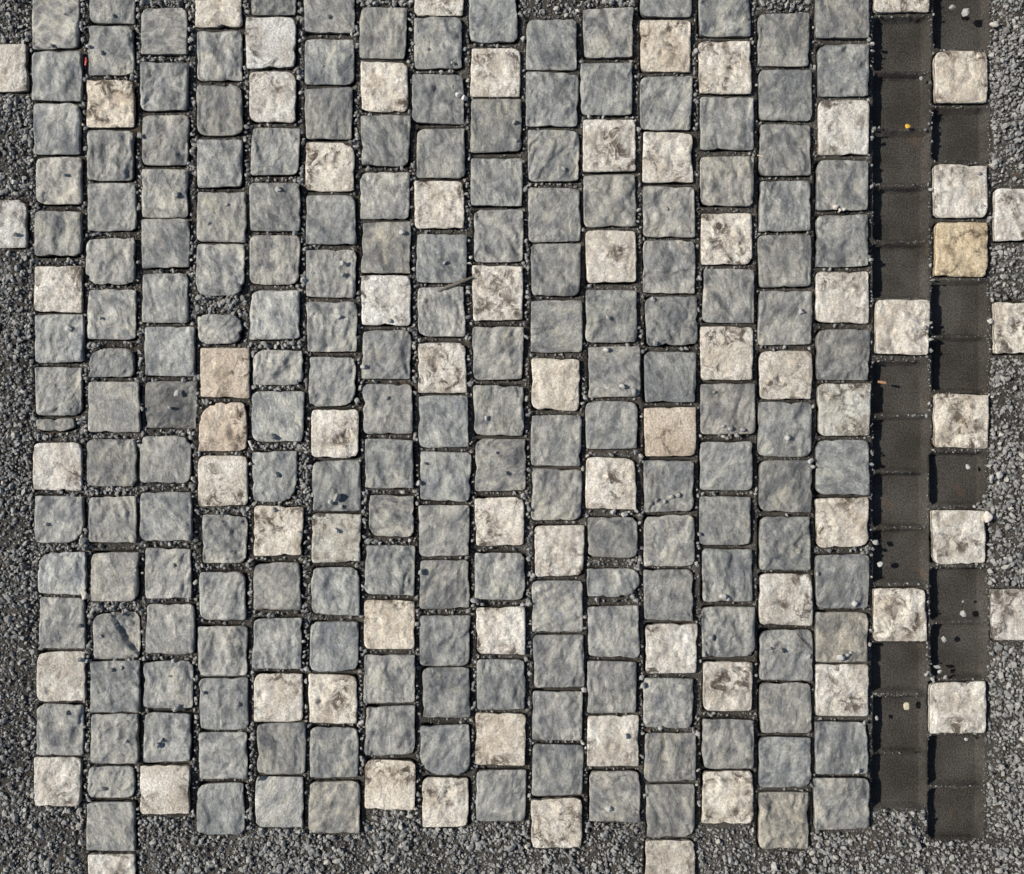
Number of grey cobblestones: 179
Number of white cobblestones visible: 70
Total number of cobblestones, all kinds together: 249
